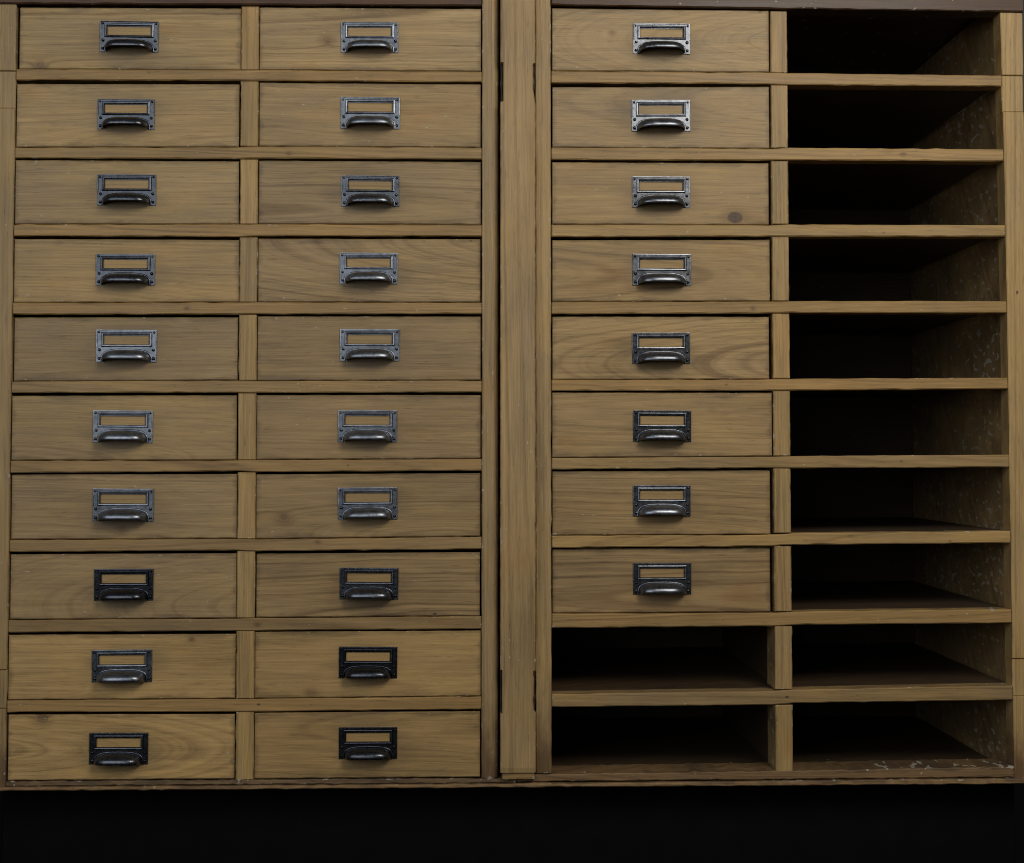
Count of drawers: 28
